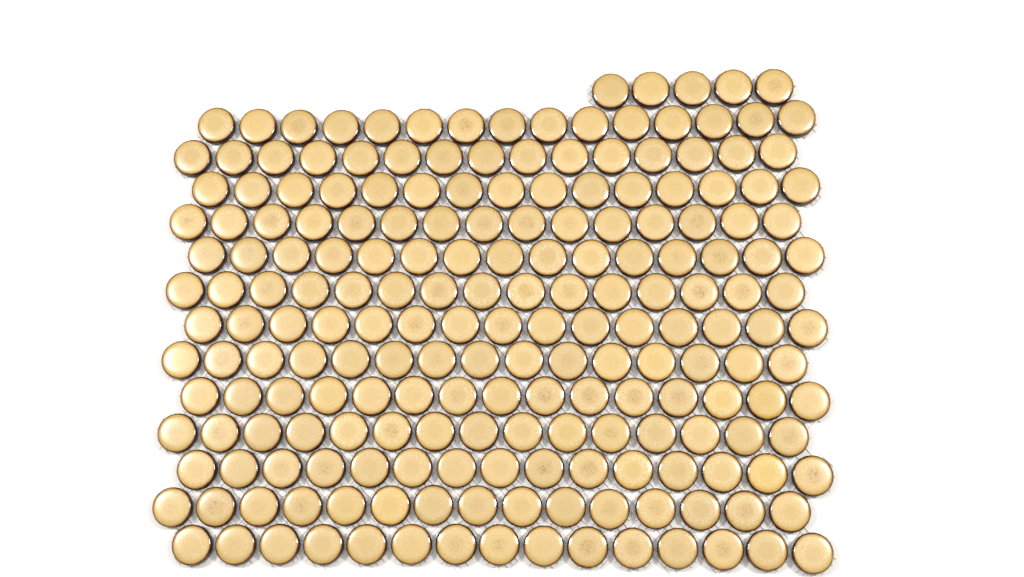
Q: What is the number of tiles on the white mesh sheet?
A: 200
